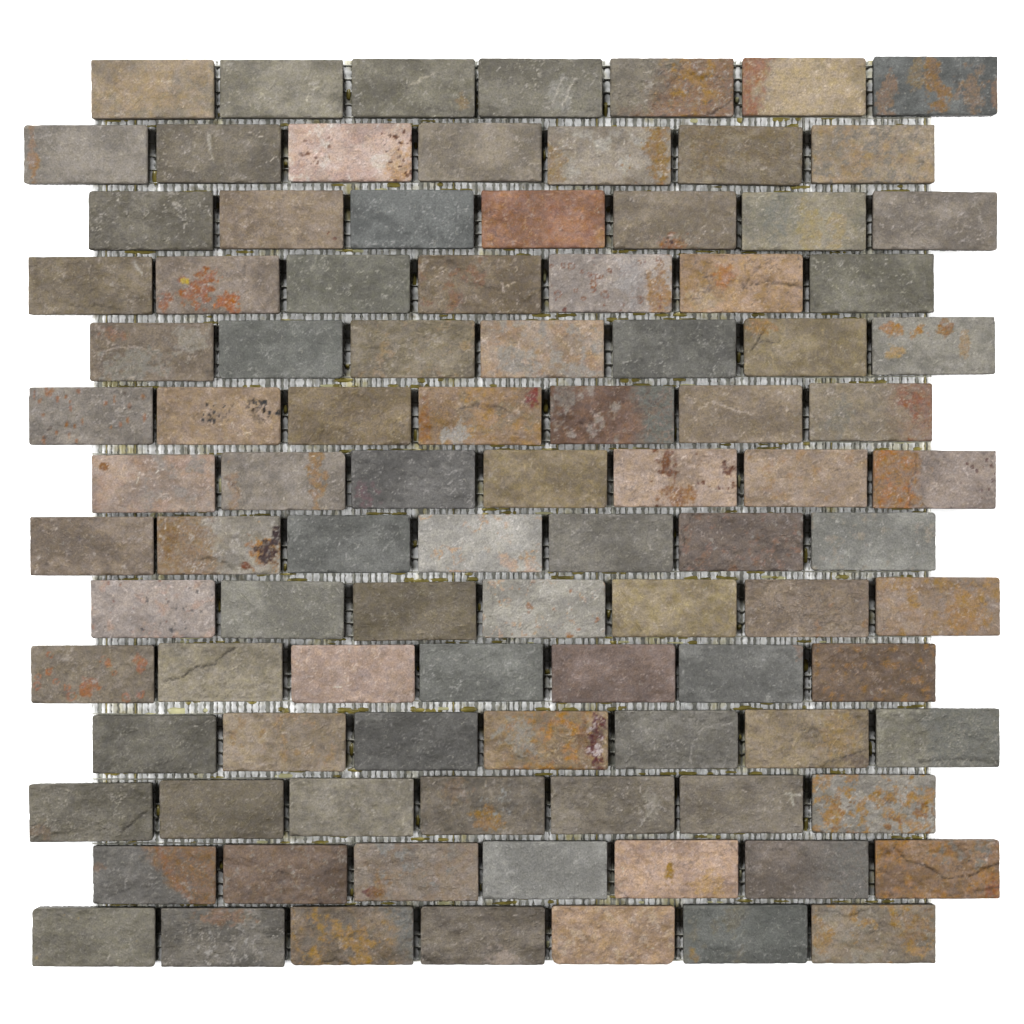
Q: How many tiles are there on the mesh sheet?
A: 98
